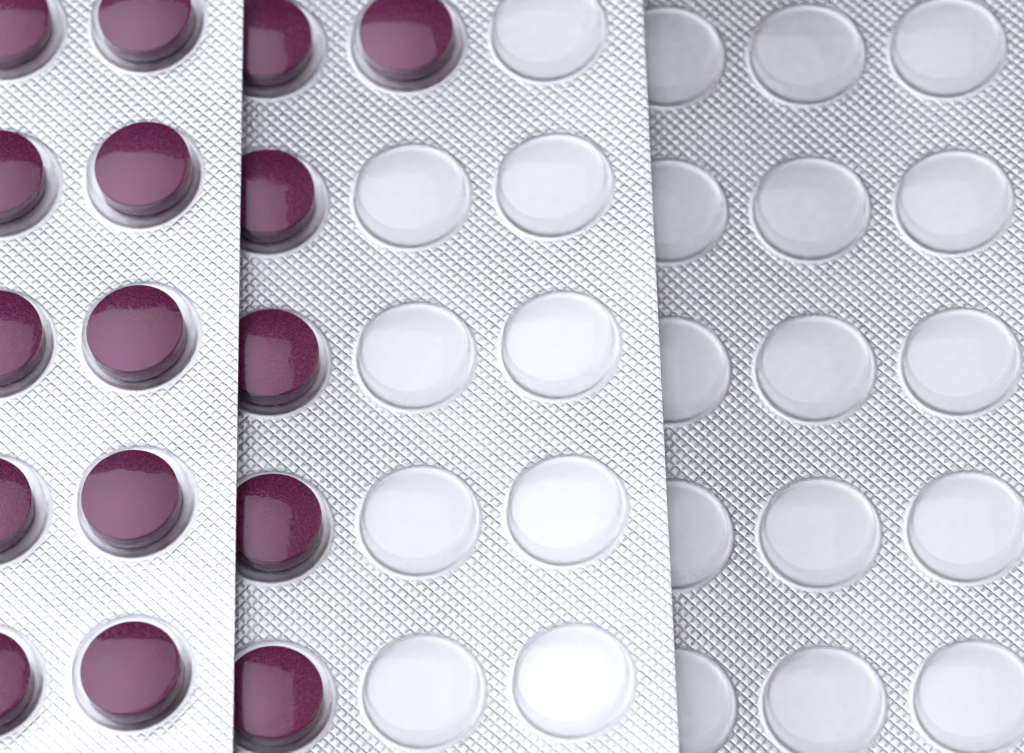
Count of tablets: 16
